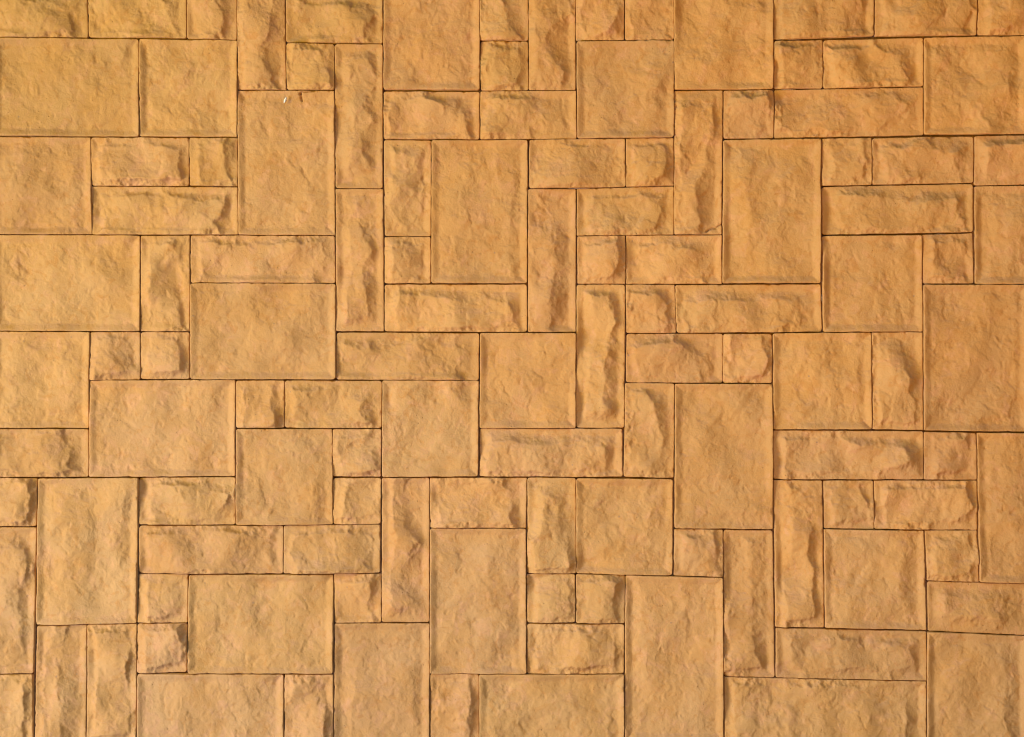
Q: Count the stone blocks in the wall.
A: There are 121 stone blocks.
